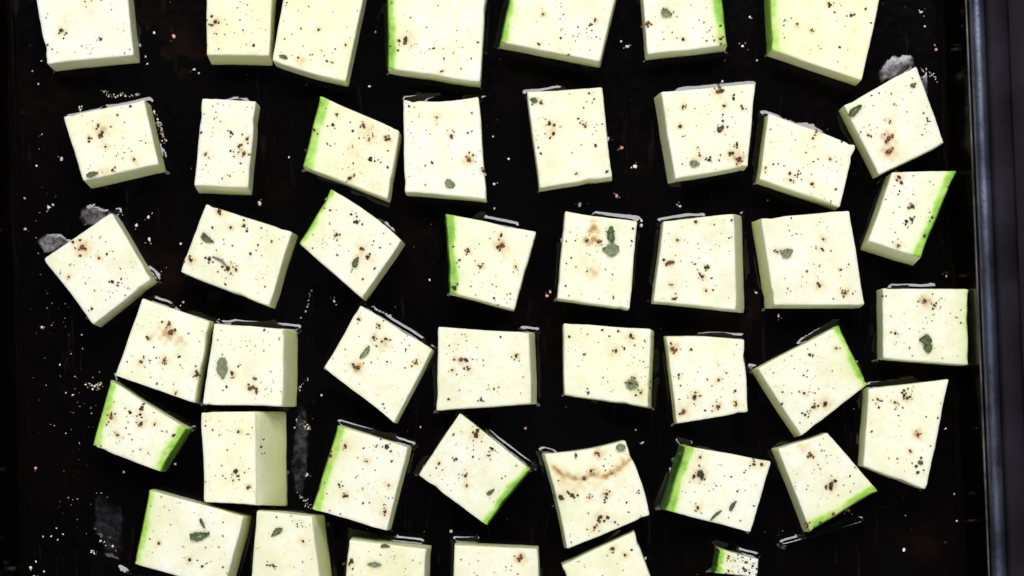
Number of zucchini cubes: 45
